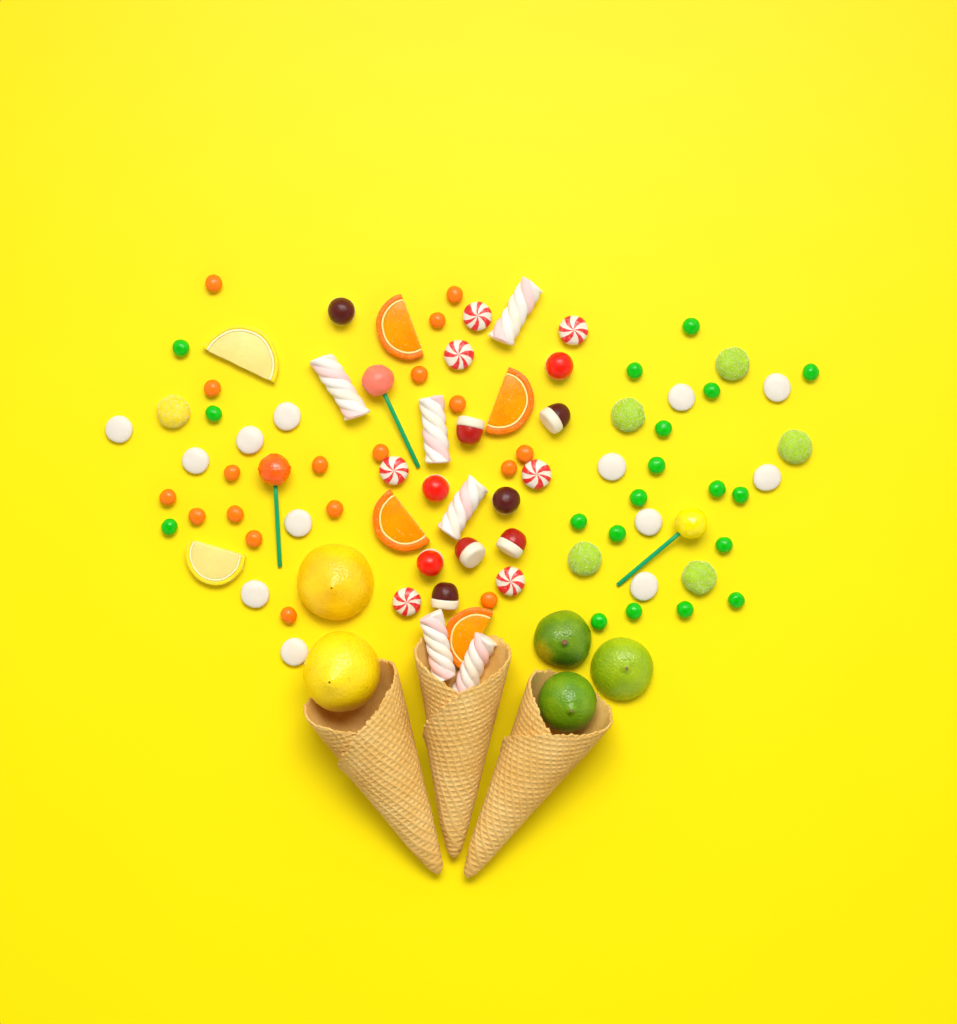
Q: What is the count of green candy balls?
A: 19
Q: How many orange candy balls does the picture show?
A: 18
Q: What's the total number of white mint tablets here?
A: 13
